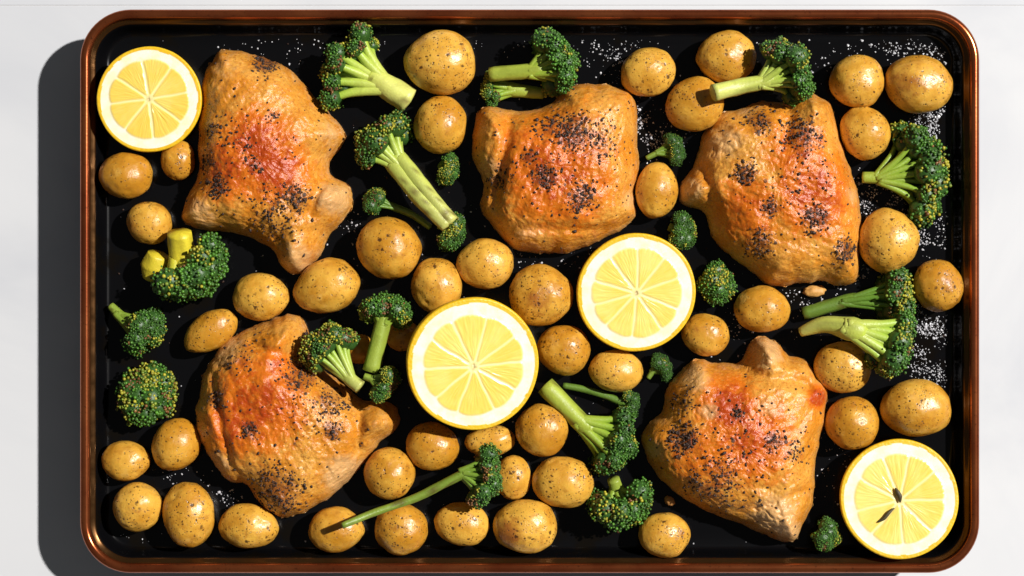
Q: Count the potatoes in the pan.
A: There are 46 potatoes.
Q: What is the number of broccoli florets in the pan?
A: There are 26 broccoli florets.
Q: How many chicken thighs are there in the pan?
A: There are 5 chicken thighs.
